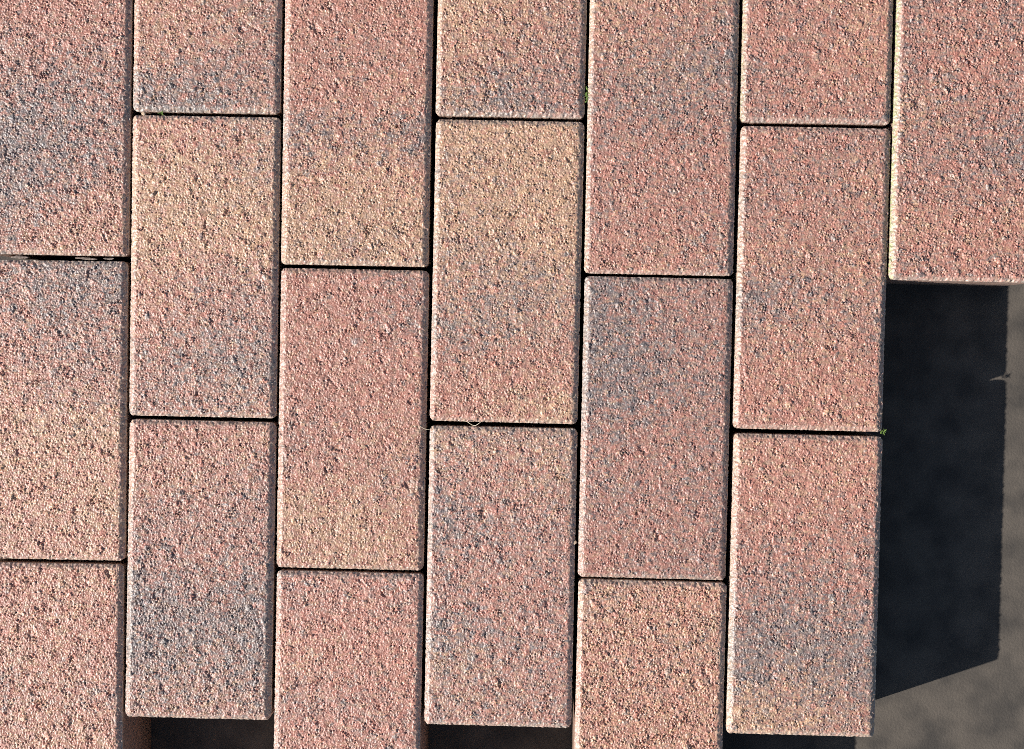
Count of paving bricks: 19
